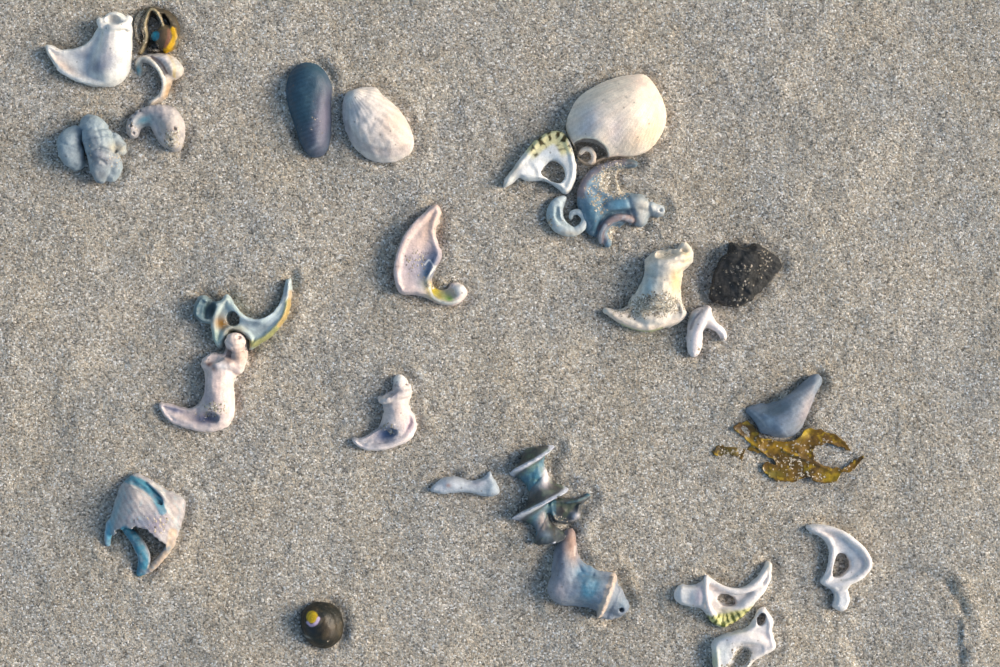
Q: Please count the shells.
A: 26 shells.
